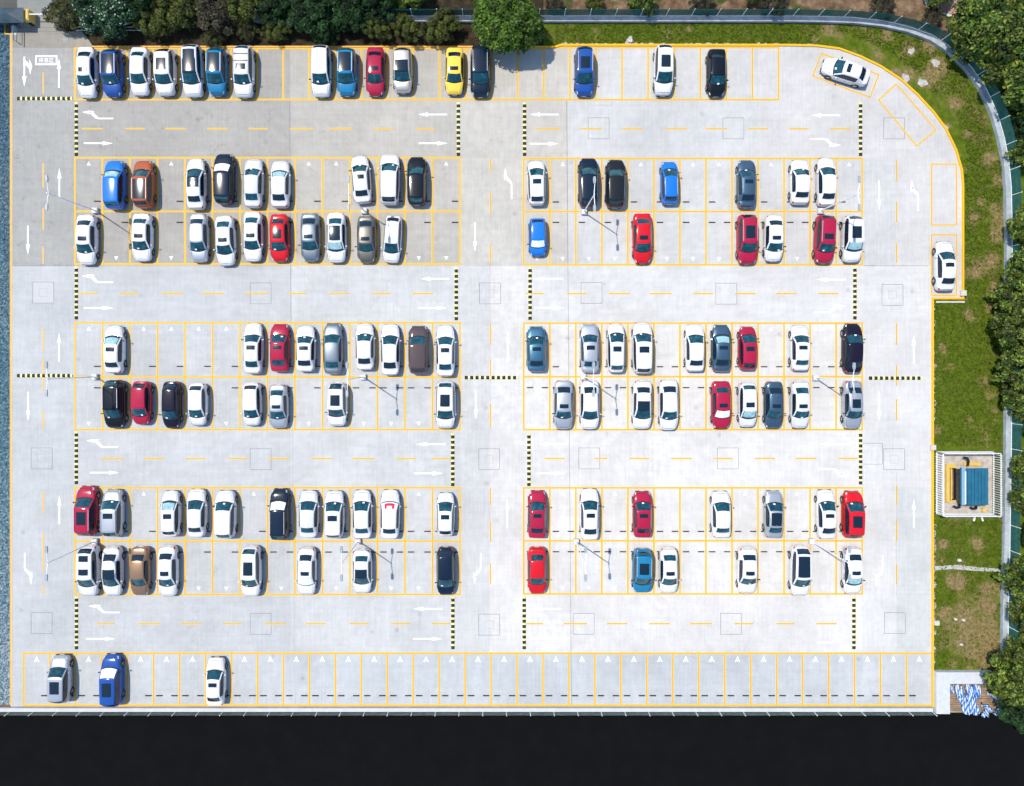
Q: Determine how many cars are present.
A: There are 120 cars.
